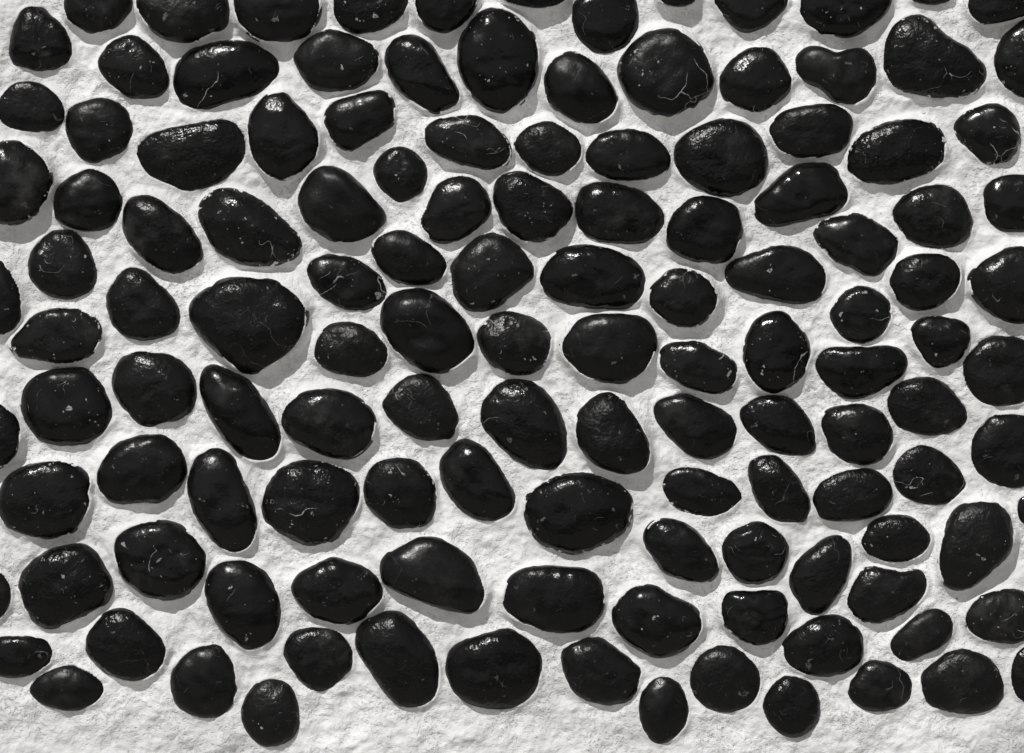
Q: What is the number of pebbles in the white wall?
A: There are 131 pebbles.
